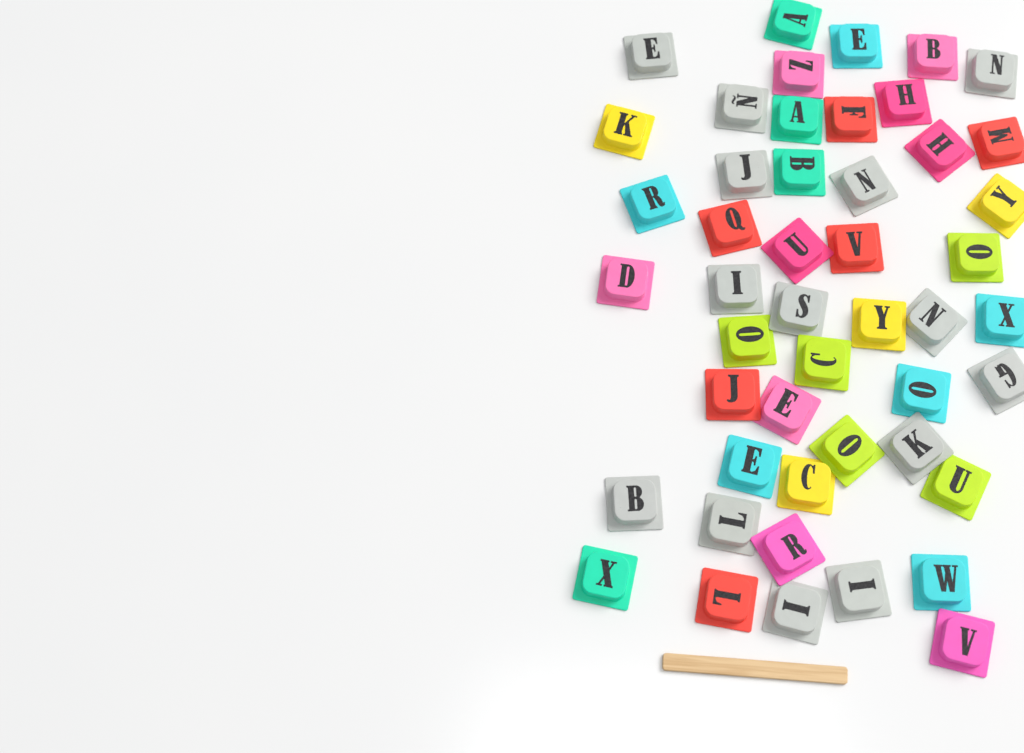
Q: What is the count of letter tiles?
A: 48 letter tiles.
